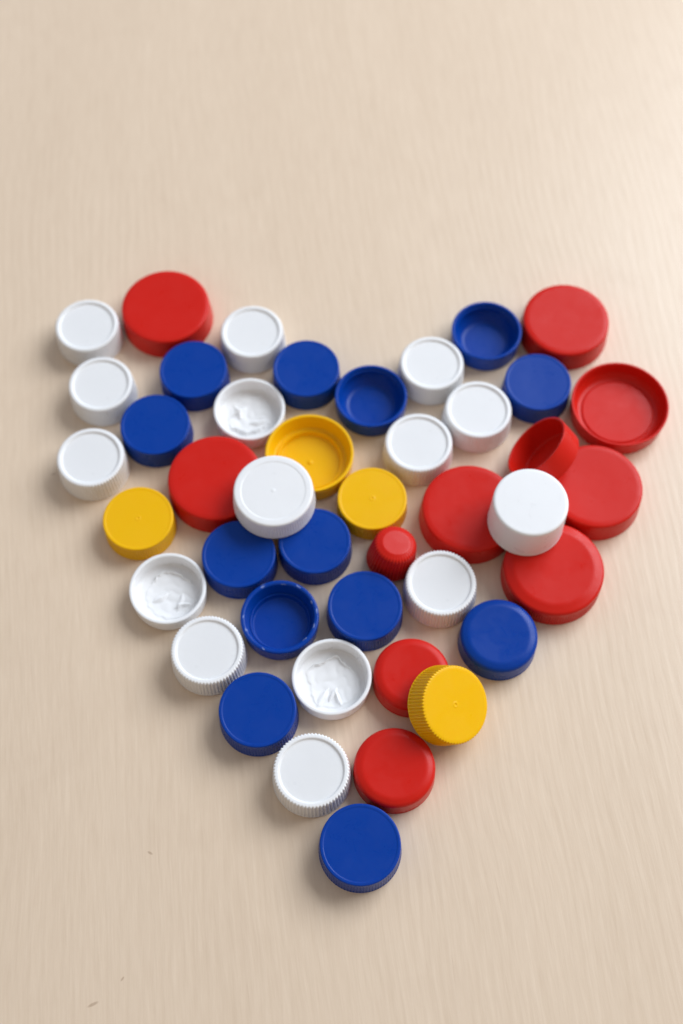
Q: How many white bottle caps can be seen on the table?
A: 15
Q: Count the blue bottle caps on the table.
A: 13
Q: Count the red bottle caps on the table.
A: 11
